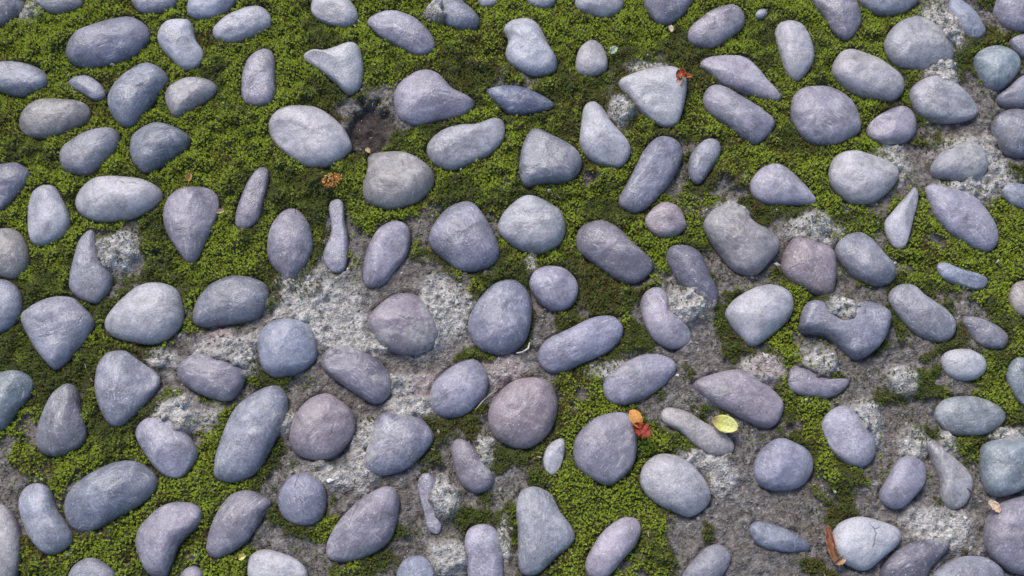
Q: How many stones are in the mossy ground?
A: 141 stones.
